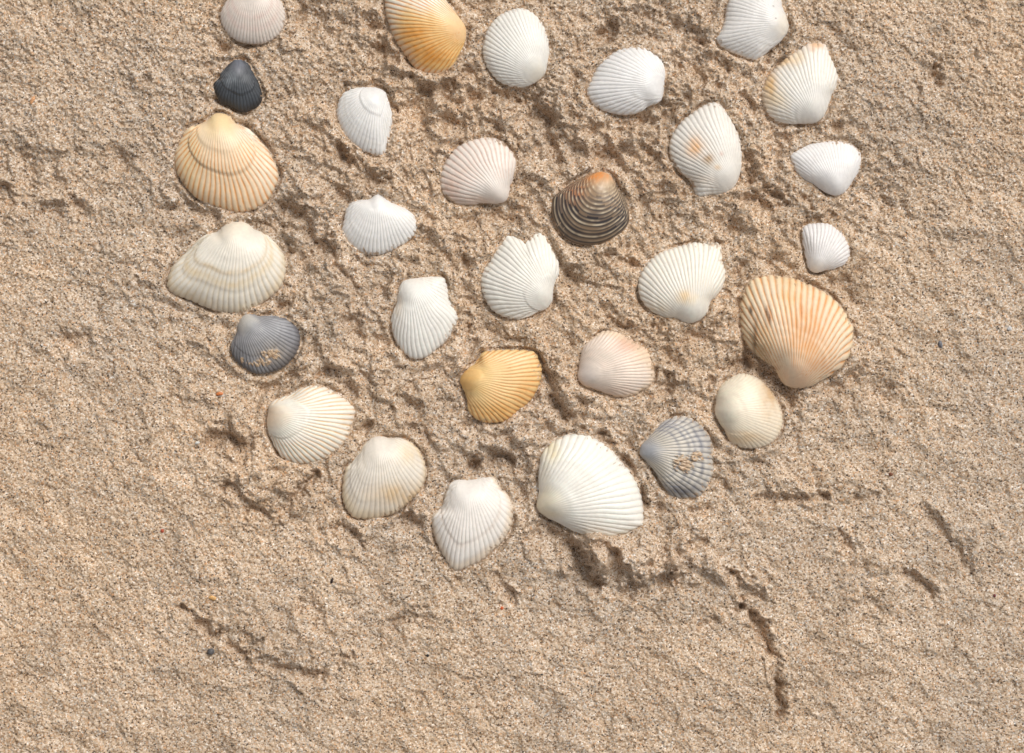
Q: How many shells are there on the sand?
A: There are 29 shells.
